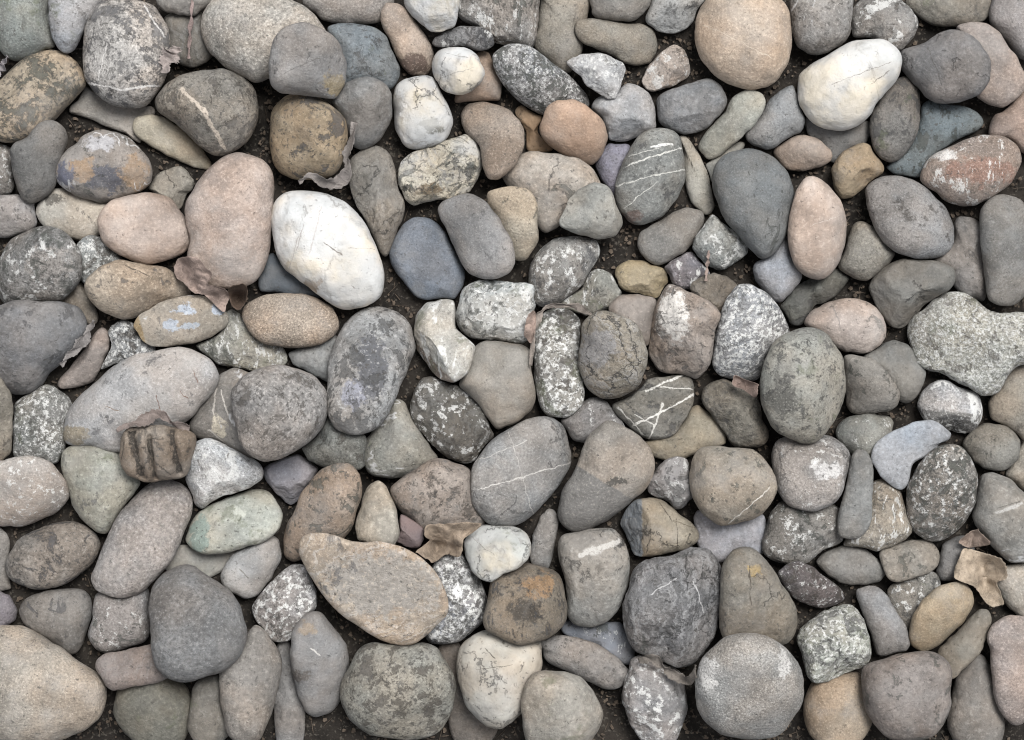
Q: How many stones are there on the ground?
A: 200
